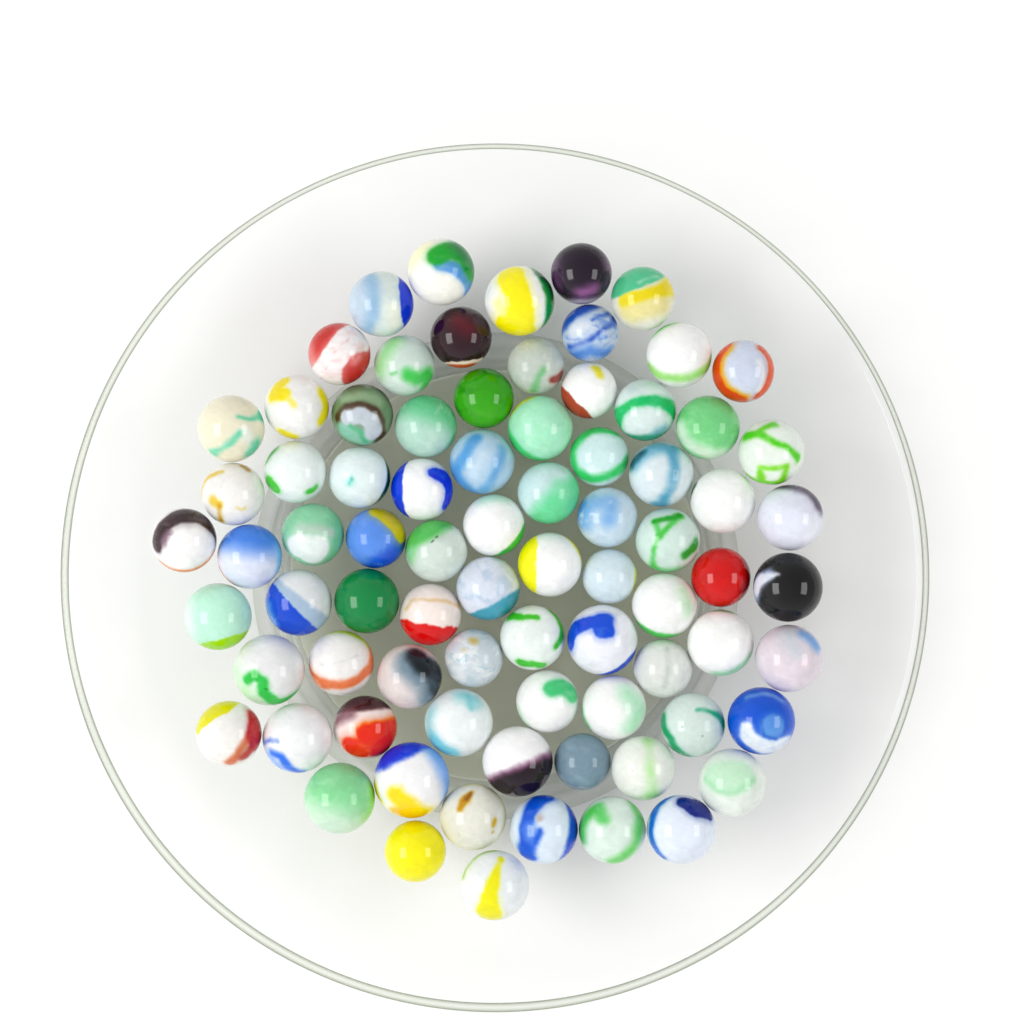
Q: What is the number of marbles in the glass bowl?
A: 79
